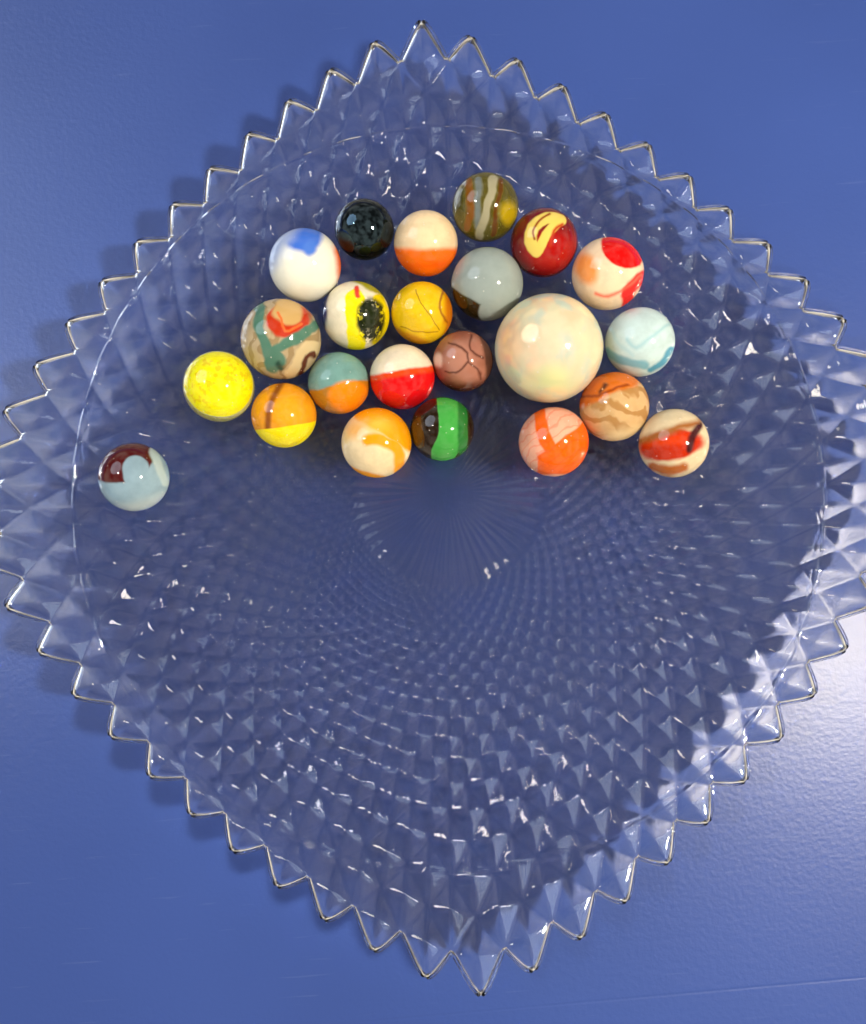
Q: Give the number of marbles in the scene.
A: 23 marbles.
